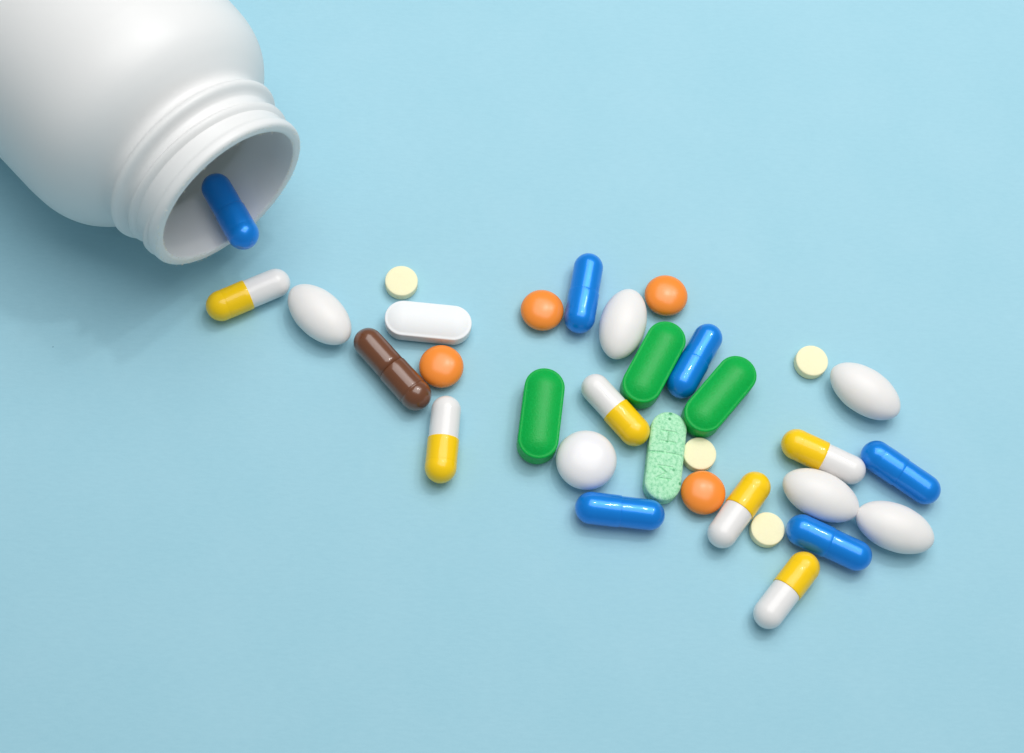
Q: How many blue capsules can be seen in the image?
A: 6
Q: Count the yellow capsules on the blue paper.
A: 6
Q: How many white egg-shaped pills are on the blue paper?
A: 5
